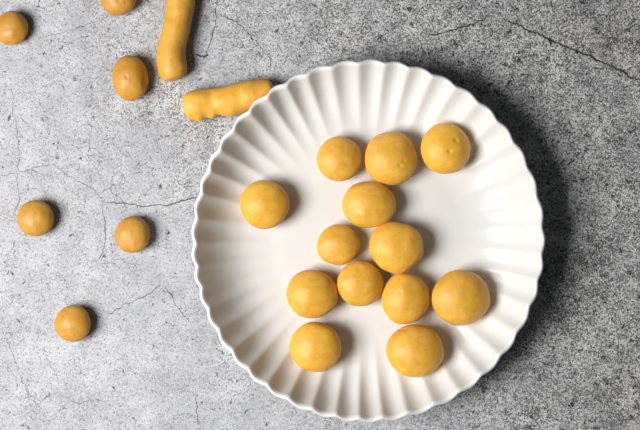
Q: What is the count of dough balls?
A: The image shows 19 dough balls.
